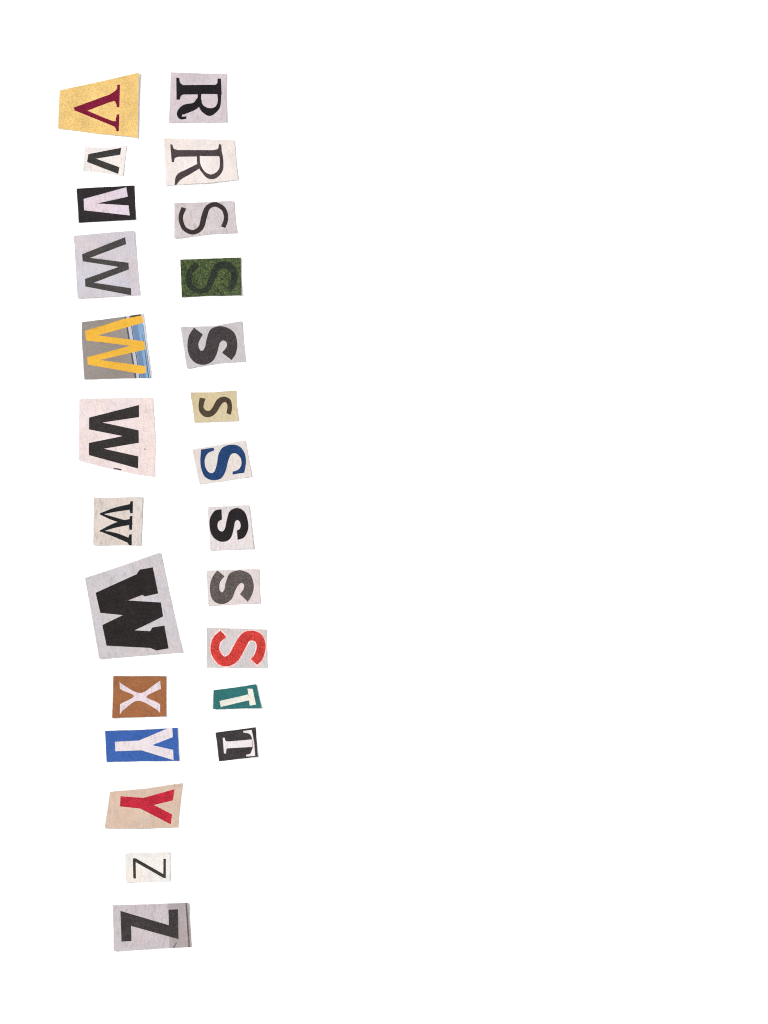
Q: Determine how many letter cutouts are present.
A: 25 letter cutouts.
